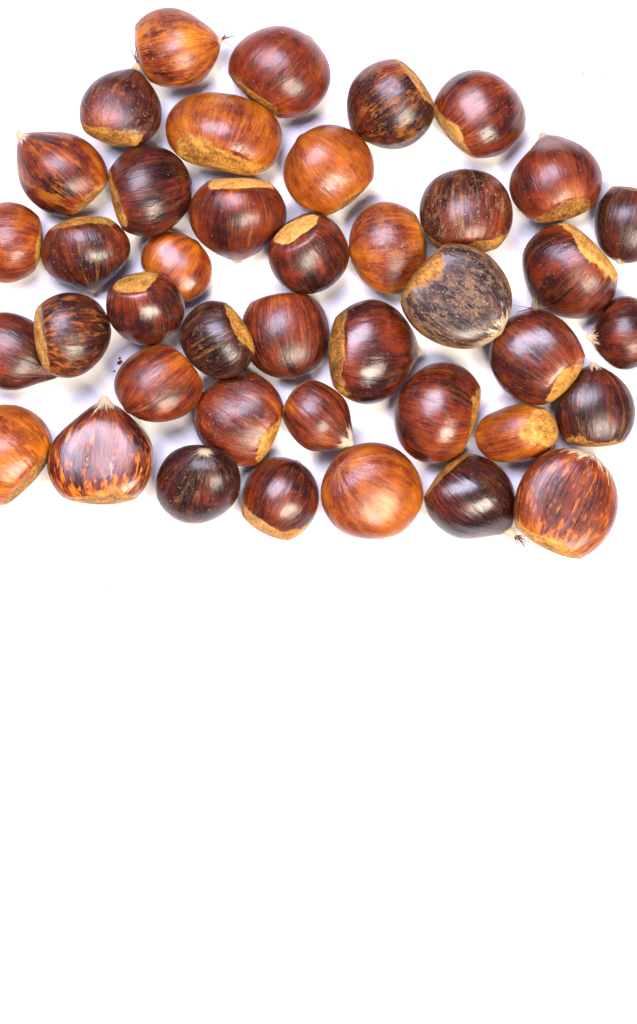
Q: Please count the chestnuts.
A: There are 41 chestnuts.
